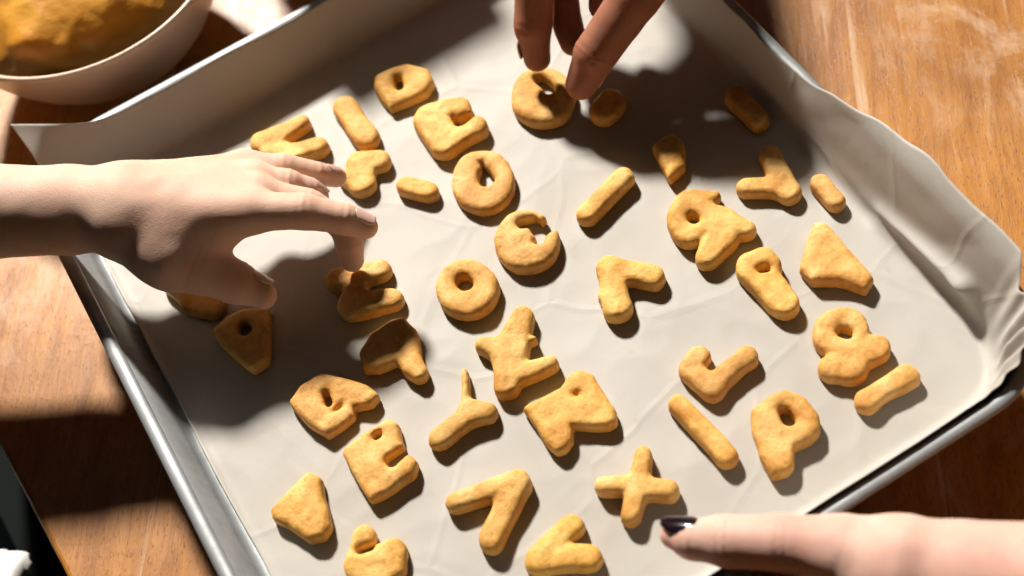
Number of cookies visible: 39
